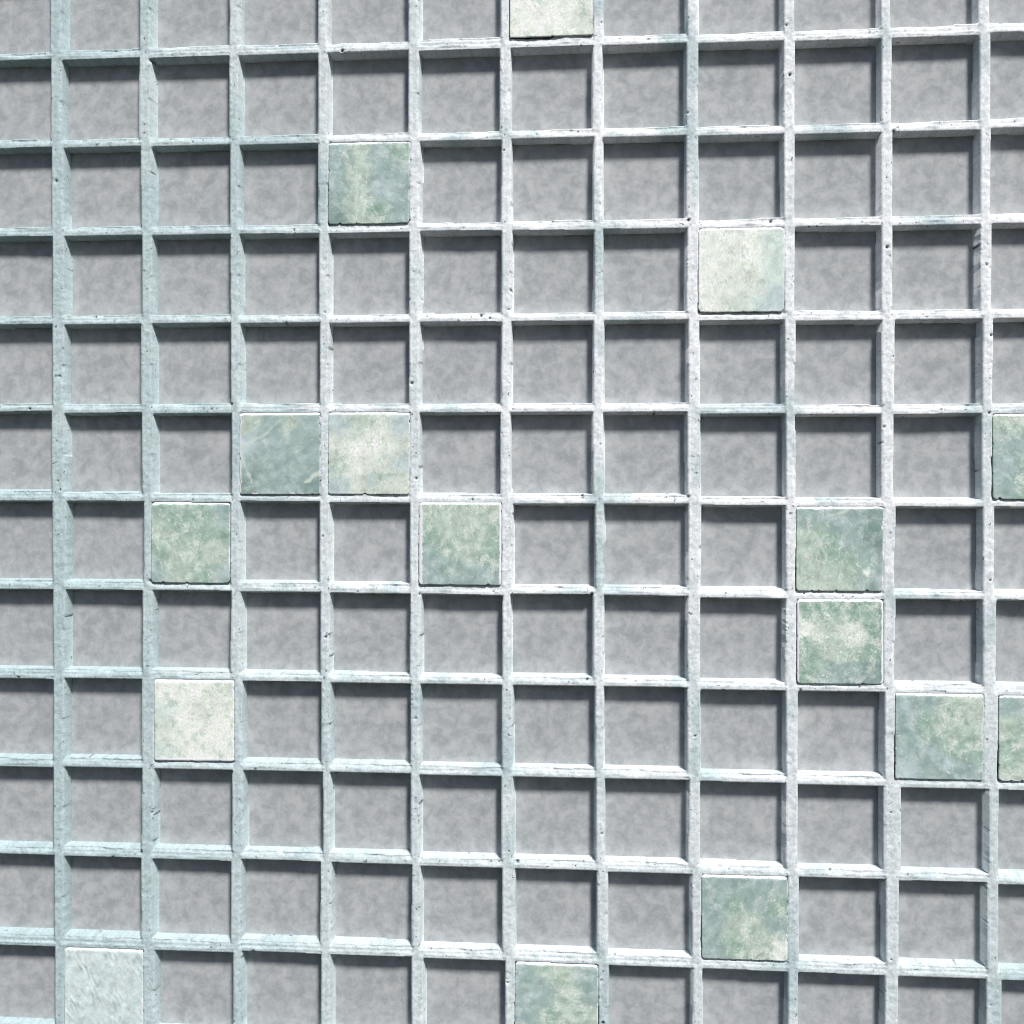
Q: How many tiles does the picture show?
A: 16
